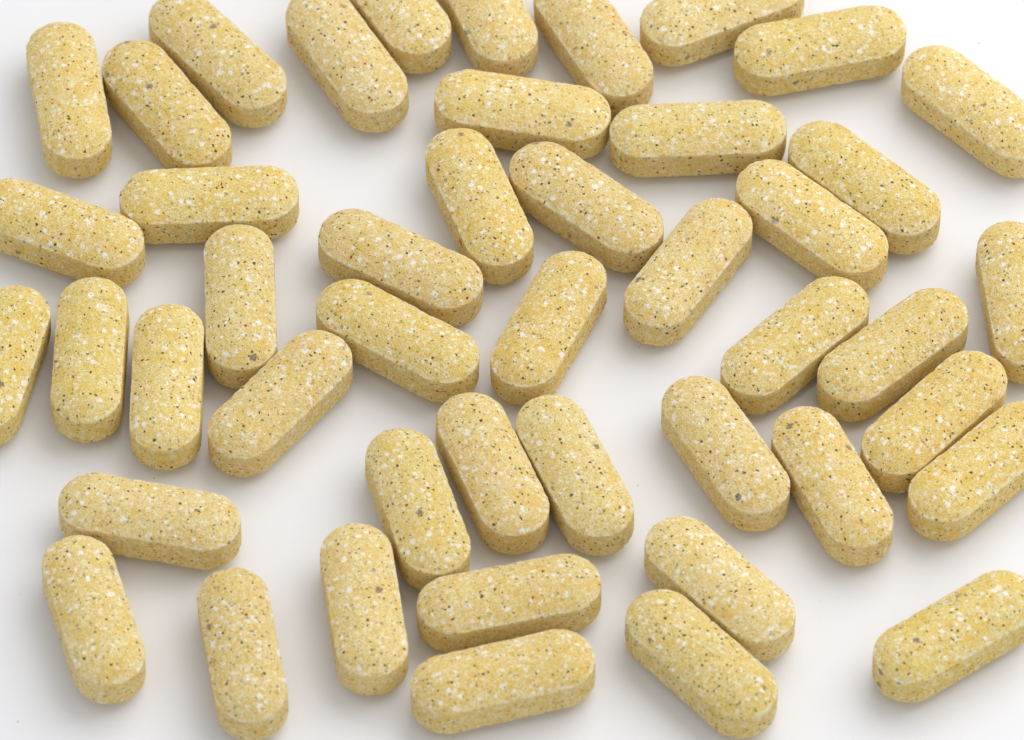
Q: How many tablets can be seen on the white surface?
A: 46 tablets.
